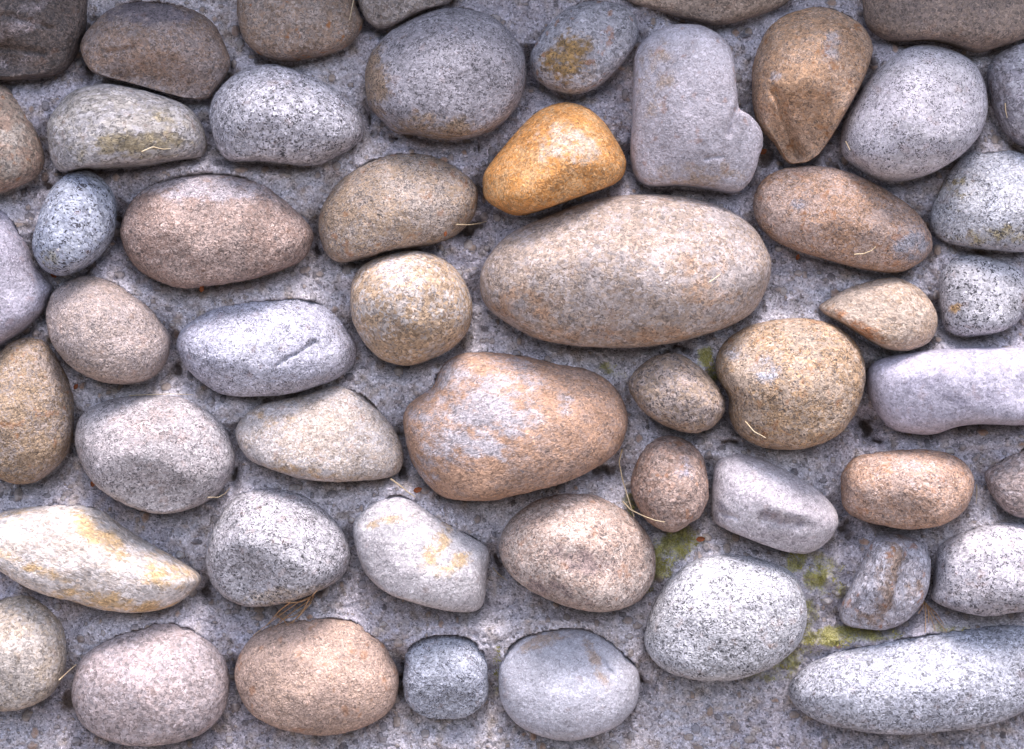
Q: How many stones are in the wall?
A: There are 52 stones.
